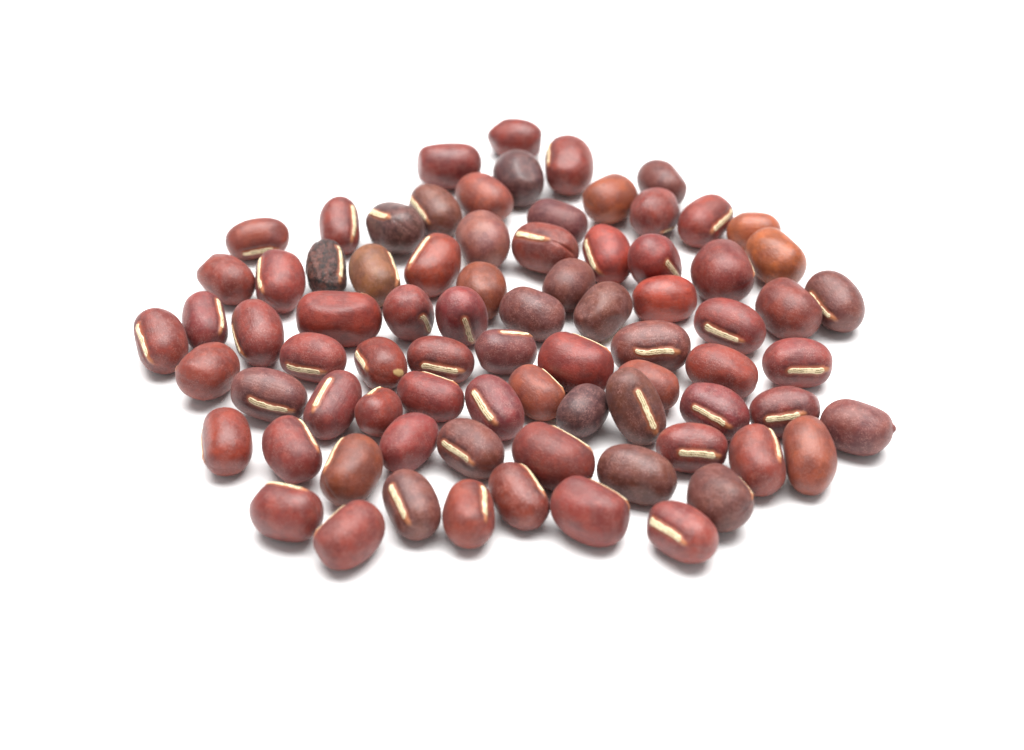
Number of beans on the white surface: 79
